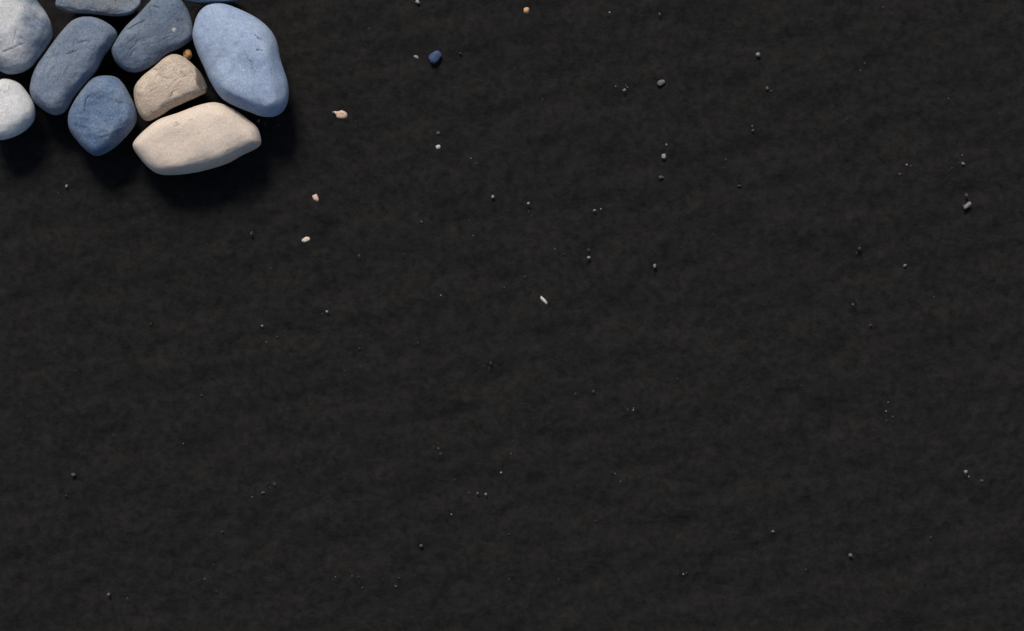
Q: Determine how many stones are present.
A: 10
